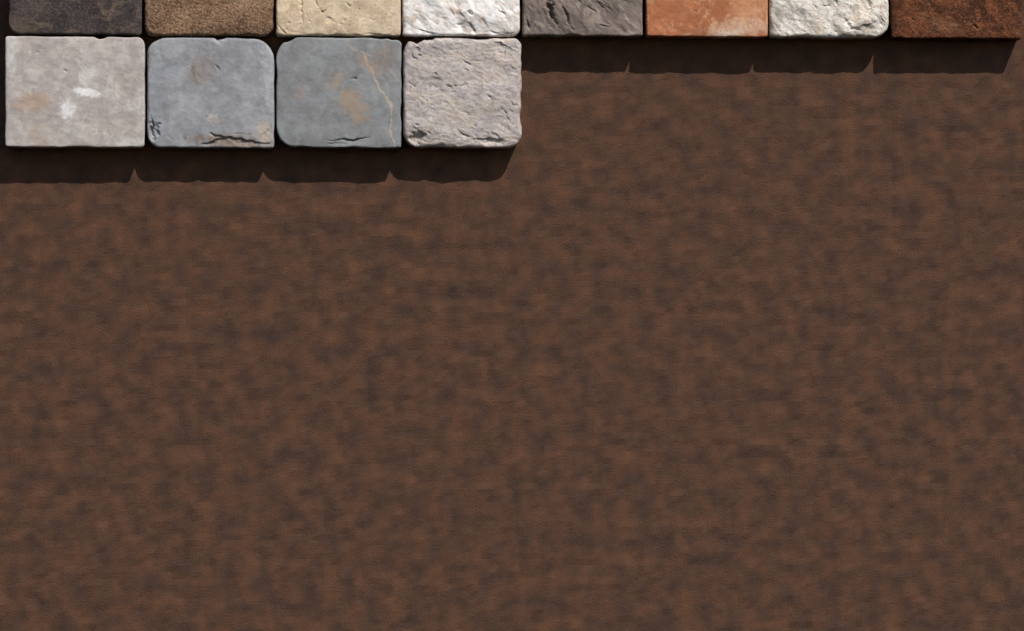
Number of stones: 12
